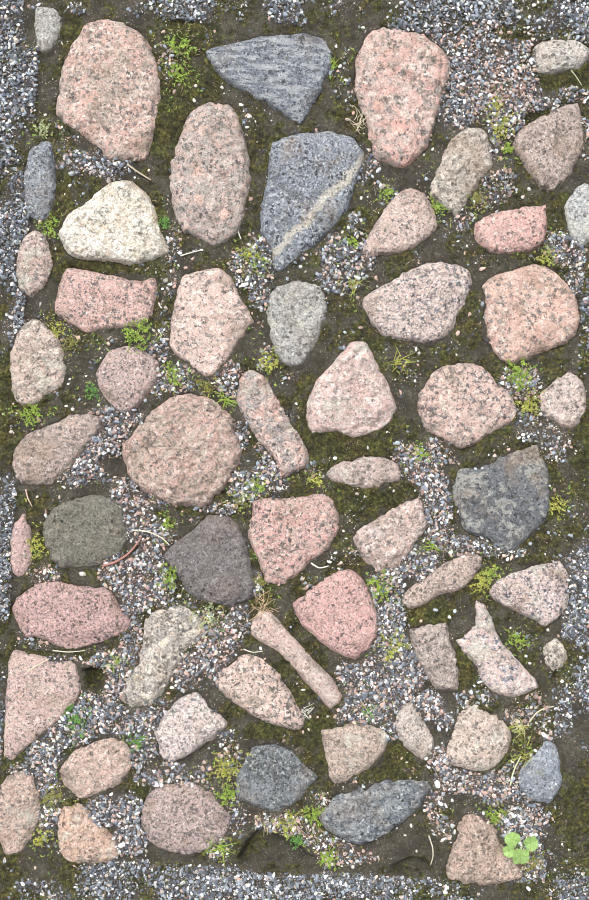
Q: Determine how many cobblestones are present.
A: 58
